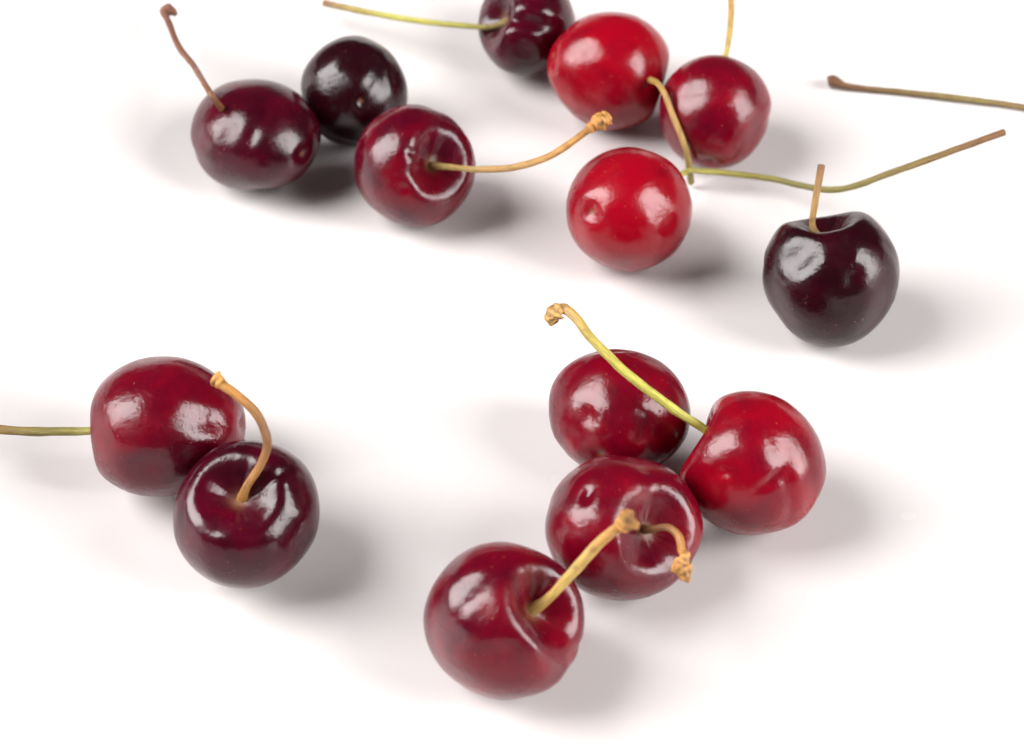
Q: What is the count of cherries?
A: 14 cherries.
